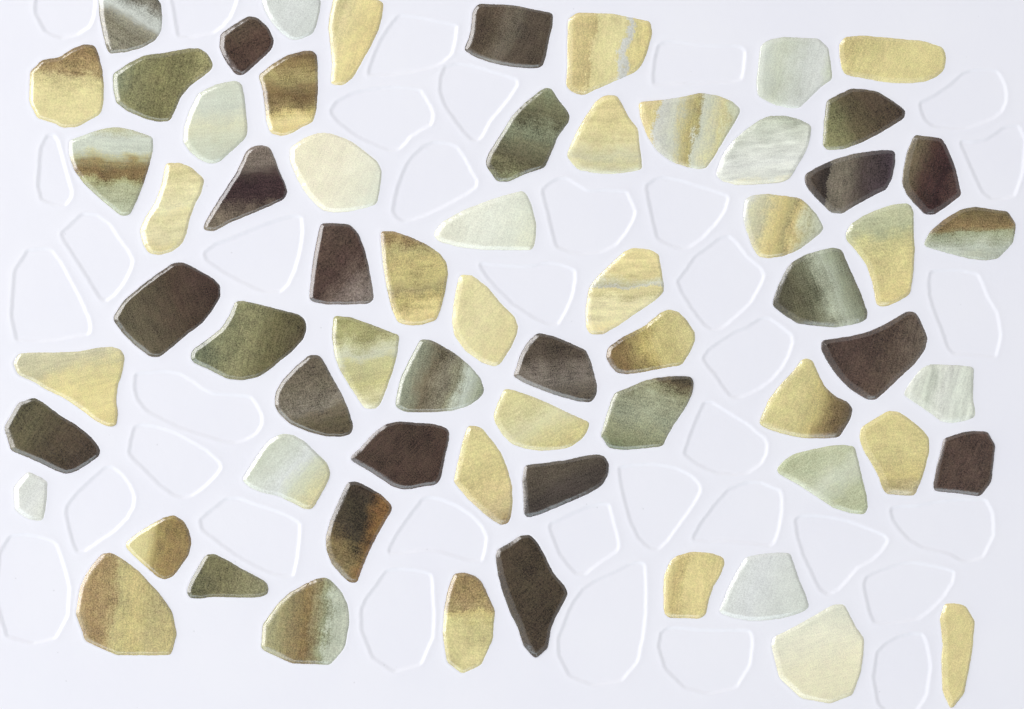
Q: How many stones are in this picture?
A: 65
